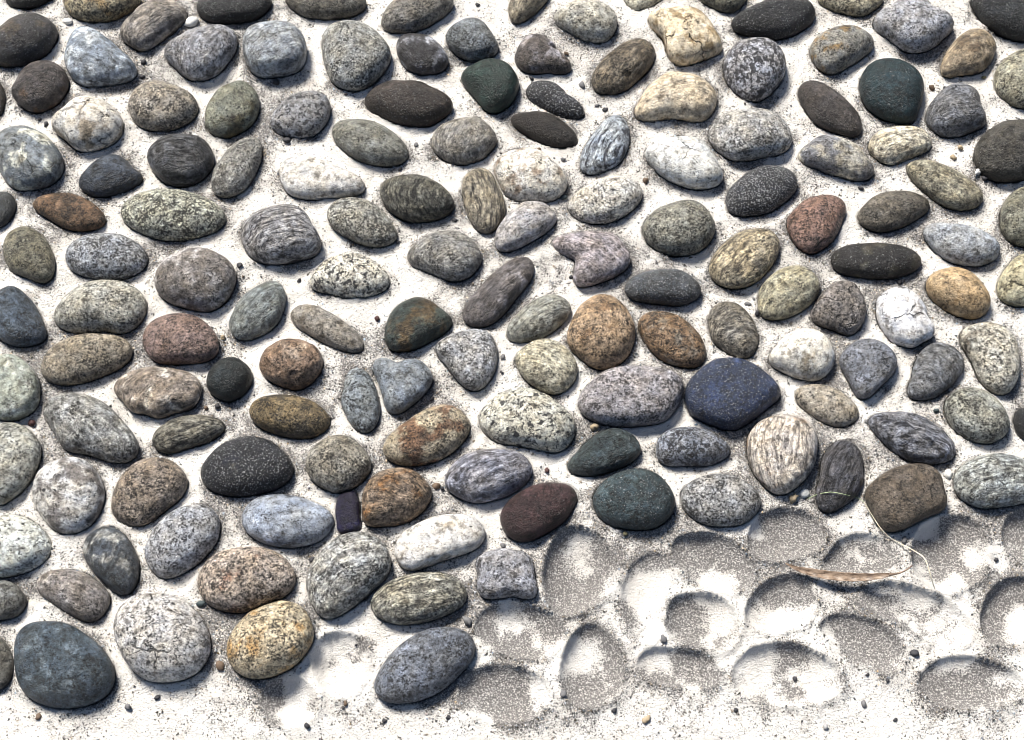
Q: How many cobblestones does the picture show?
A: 154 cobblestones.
